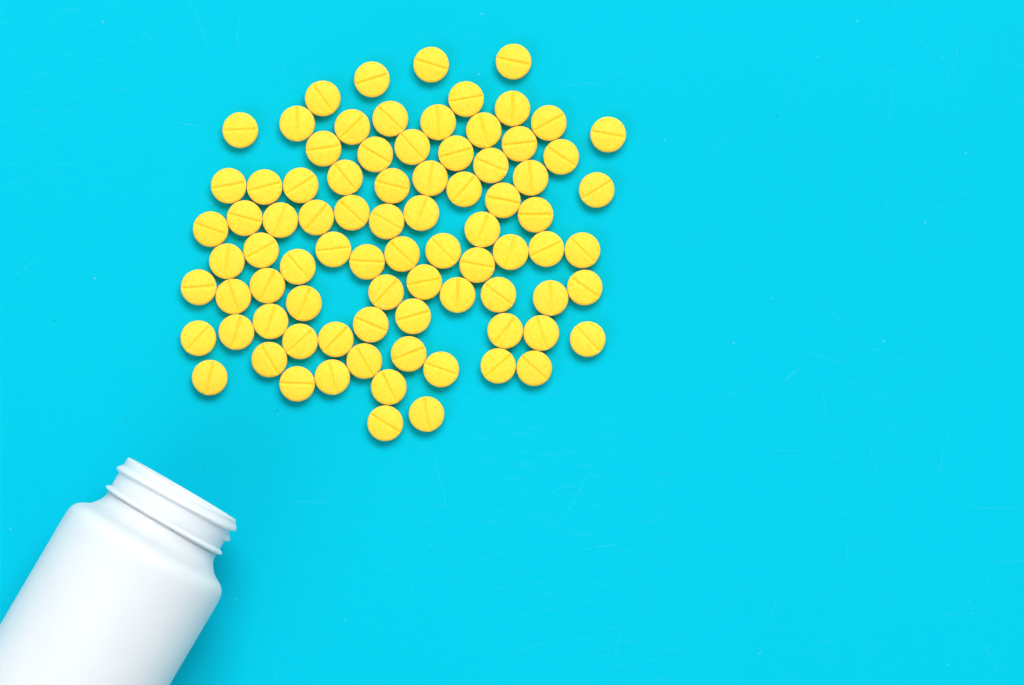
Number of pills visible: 83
